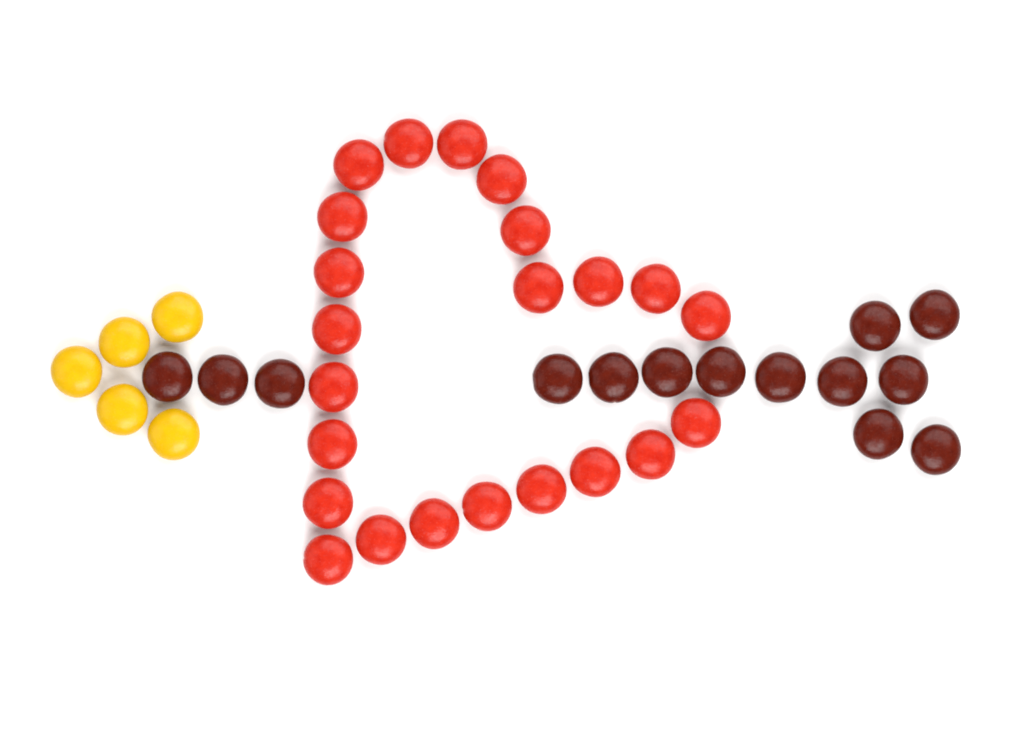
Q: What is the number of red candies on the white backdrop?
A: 23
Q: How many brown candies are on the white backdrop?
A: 14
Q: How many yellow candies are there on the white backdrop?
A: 5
